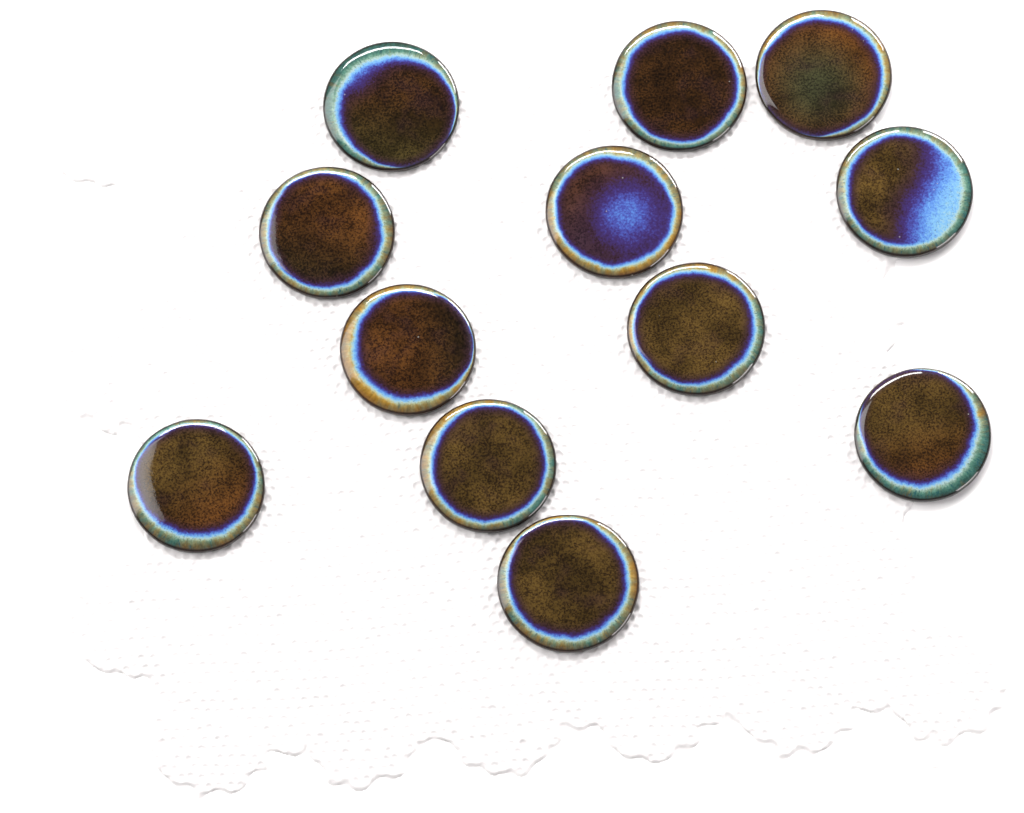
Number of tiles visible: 12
